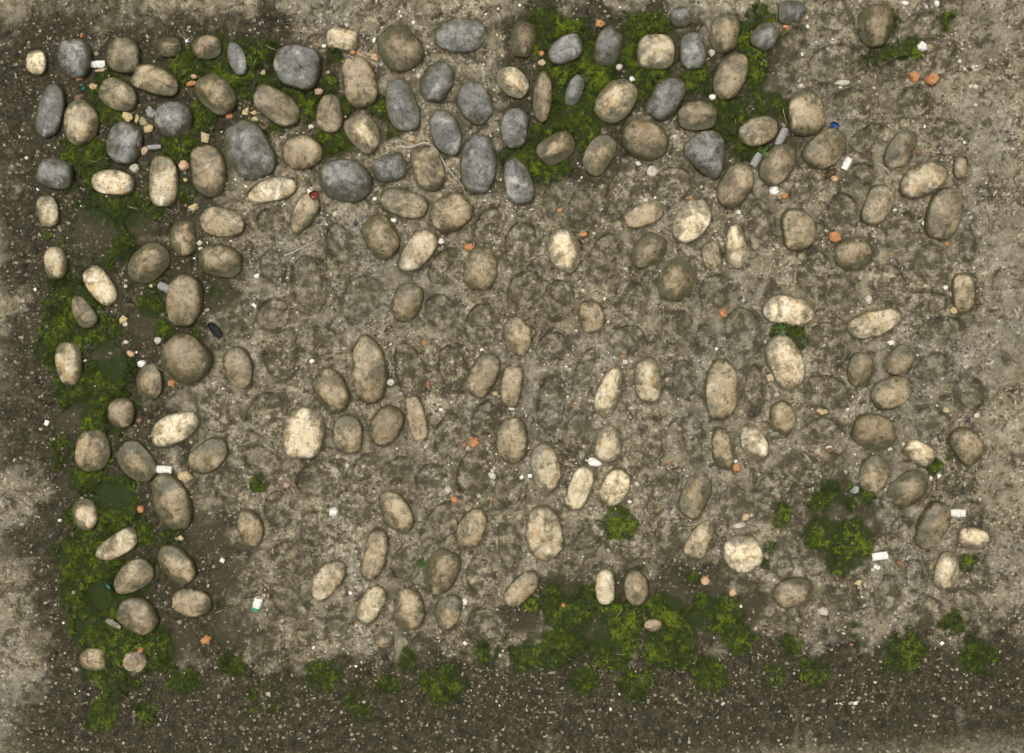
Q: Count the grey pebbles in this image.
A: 27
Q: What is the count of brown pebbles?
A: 98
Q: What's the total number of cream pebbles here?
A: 42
